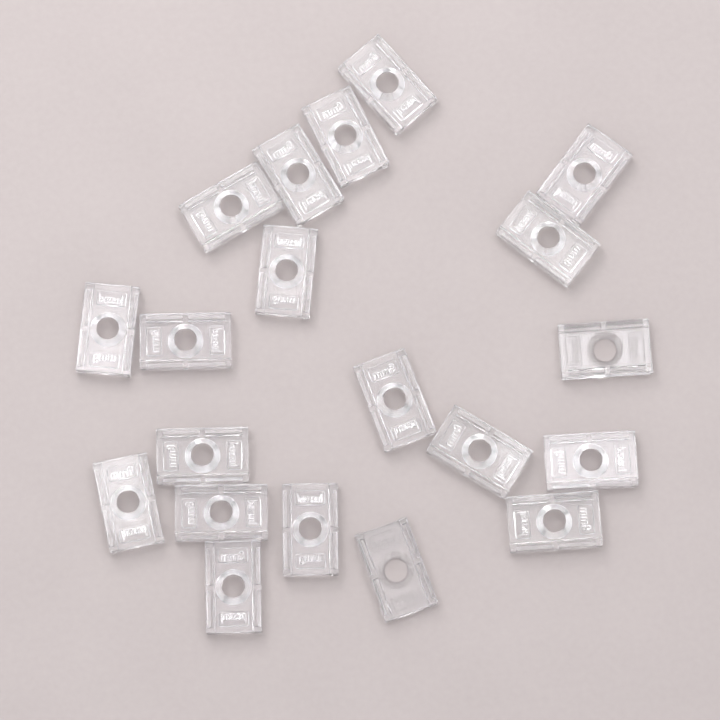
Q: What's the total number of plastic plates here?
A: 20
